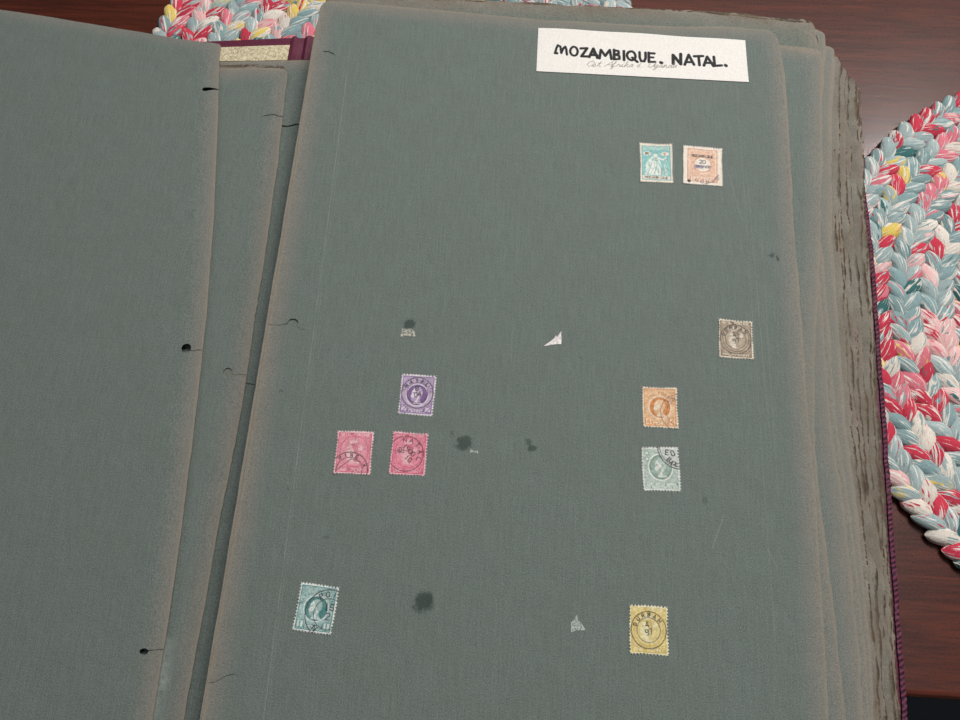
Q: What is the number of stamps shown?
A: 10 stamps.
